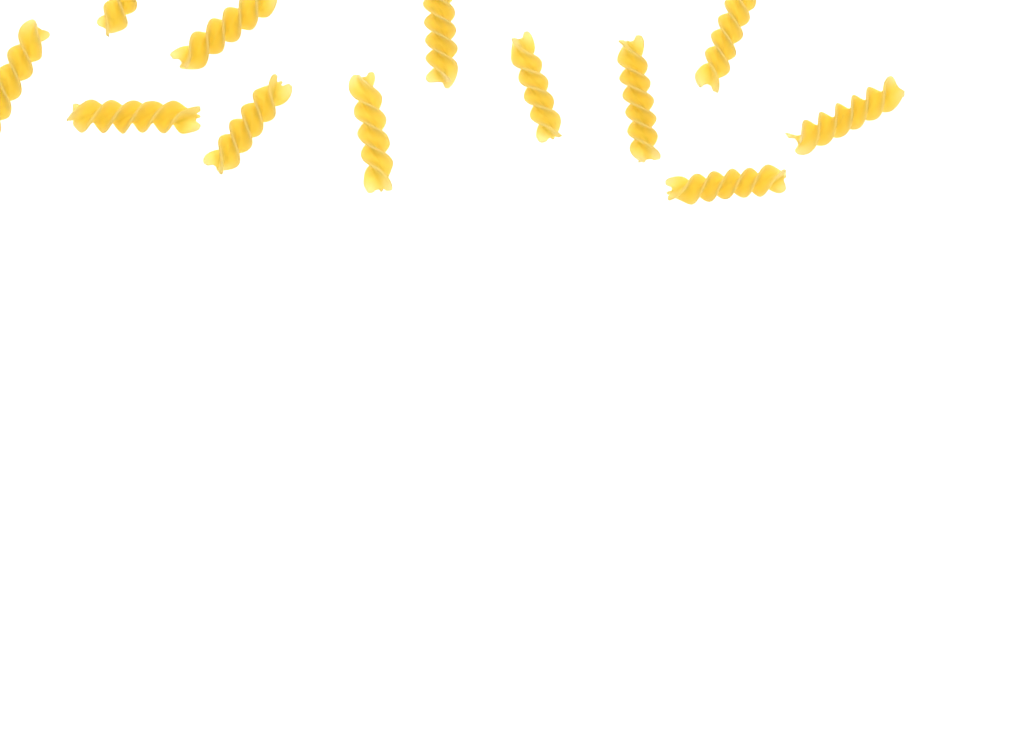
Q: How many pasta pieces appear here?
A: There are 12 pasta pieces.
